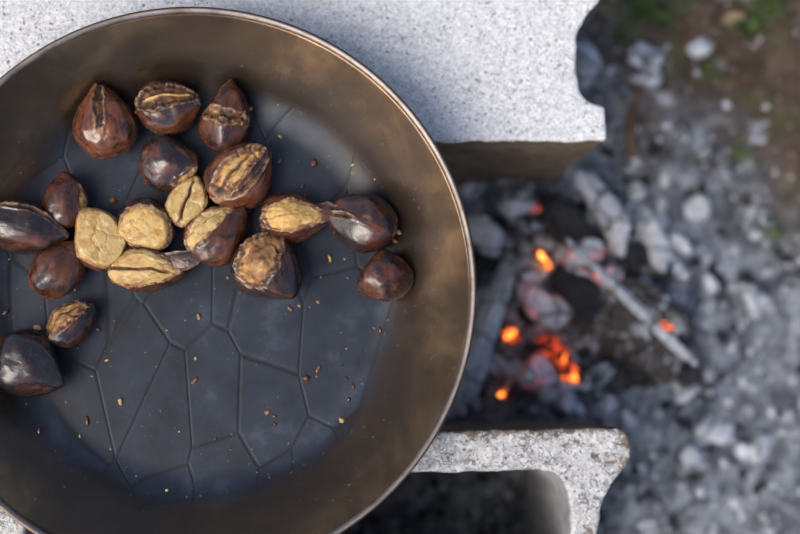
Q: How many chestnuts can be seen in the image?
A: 19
